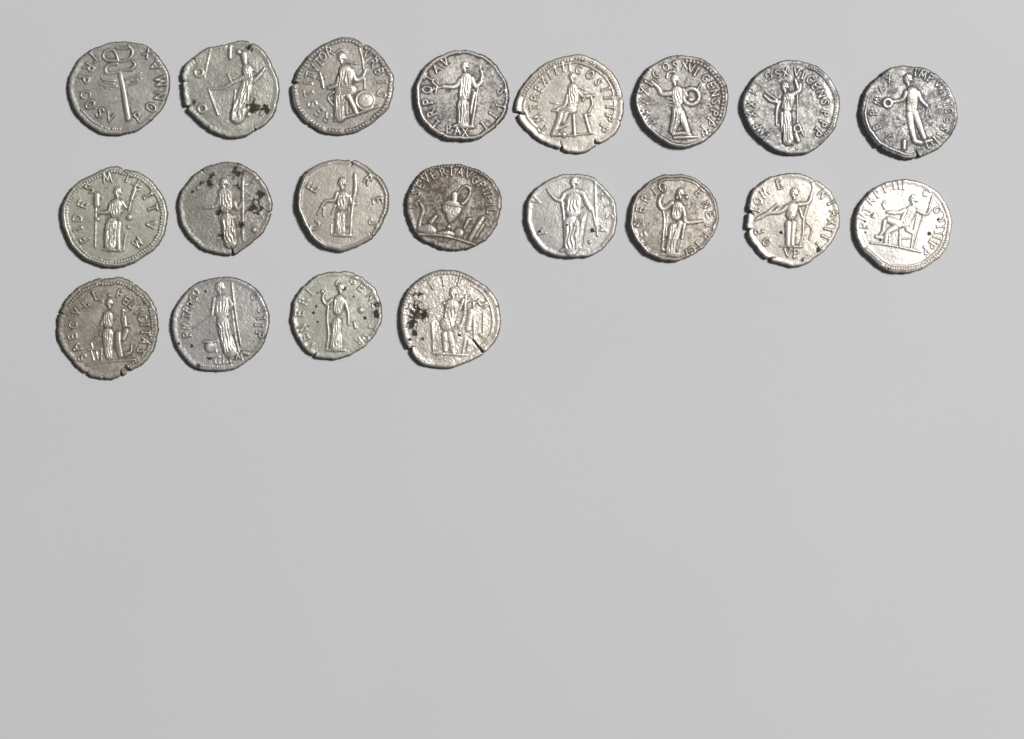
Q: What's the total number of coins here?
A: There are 20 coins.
